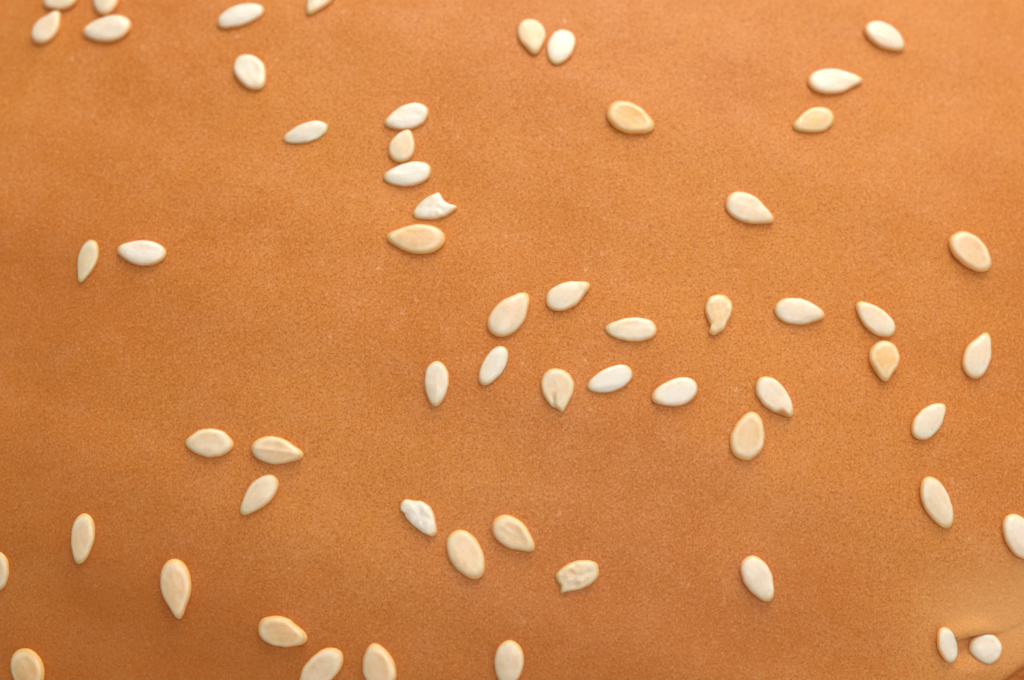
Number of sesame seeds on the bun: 59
